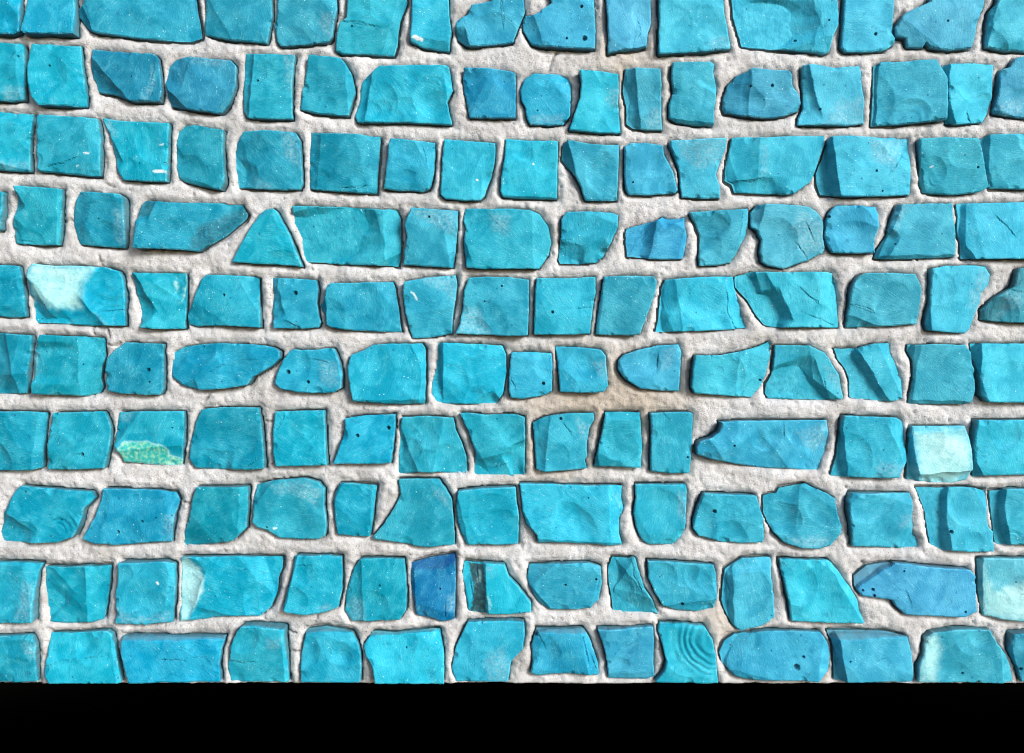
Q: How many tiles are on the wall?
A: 151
